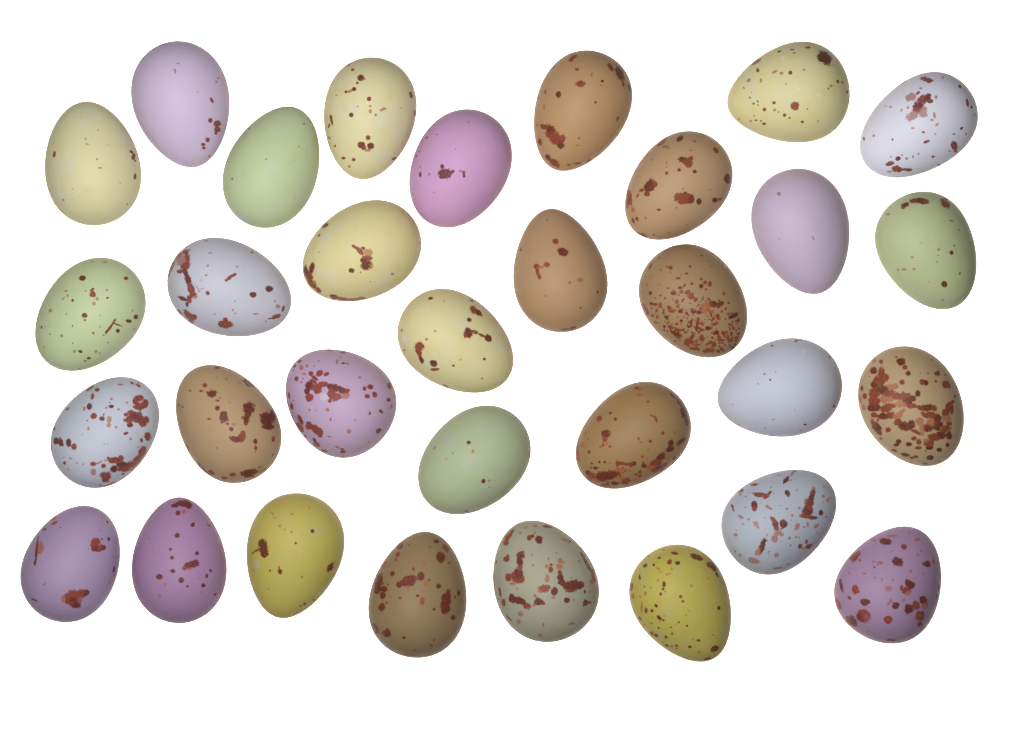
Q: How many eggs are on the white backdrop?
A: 32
